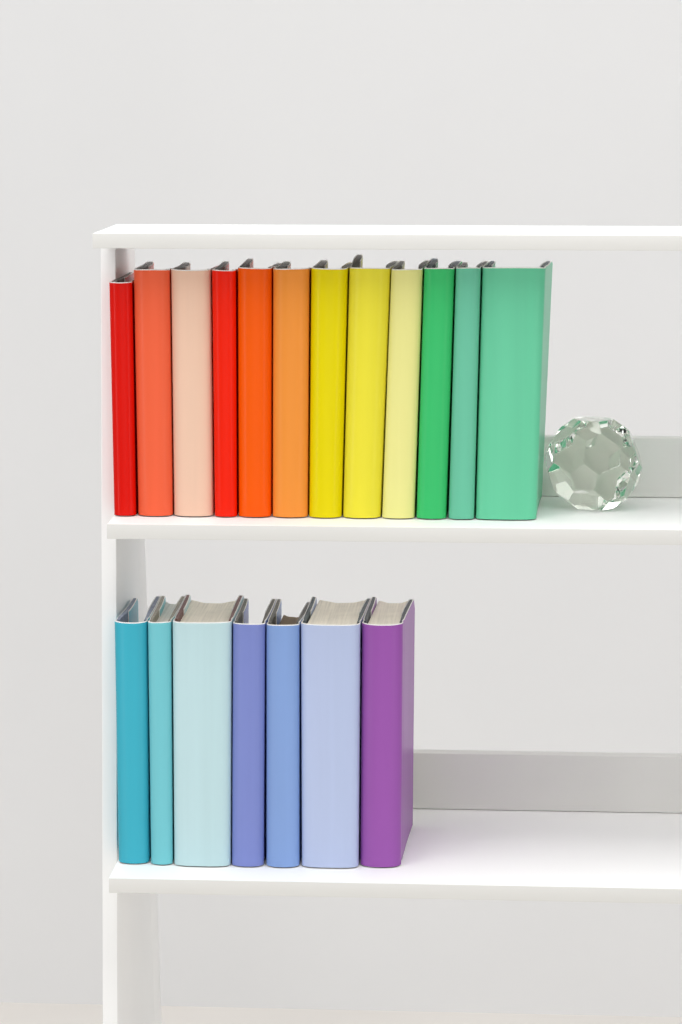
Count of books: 19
